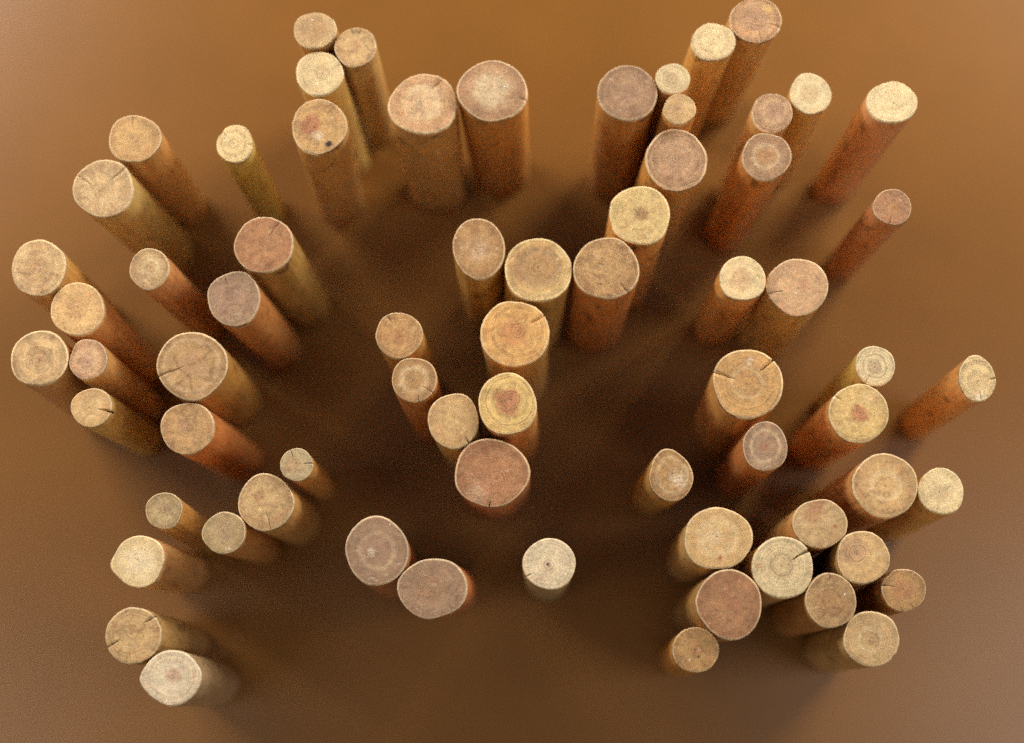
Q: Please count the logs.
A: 69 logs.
